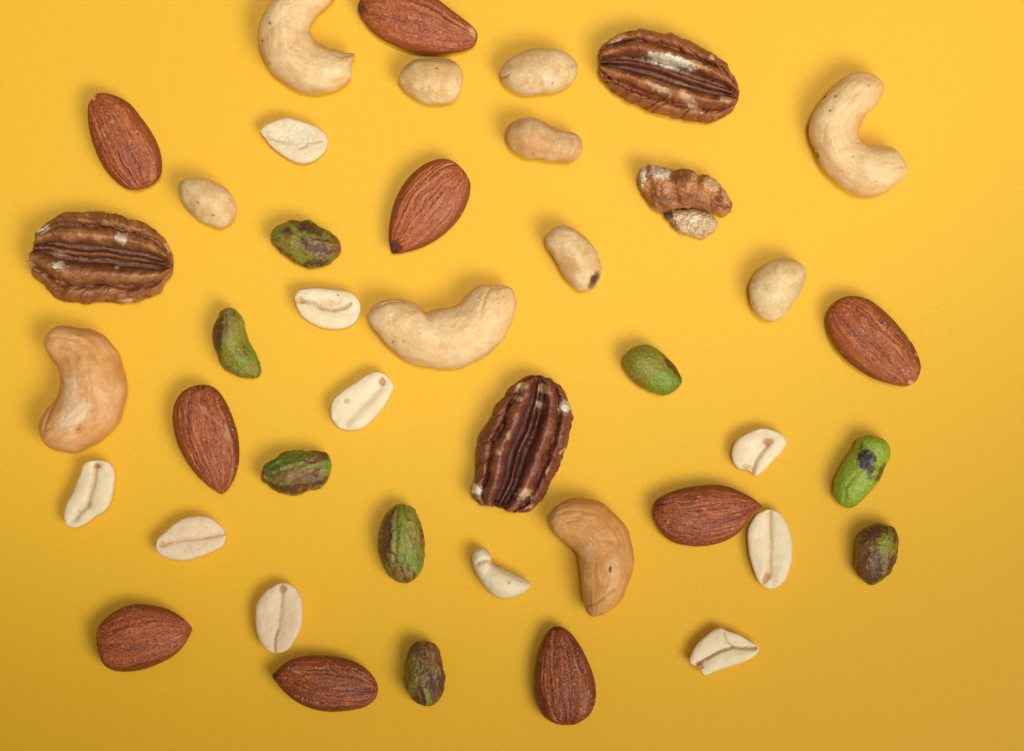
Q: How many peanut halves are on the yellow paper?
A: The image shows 10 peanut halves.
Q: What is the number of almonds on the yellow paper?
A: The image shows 9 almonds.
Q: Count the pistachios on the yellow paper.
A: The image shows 8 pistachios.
